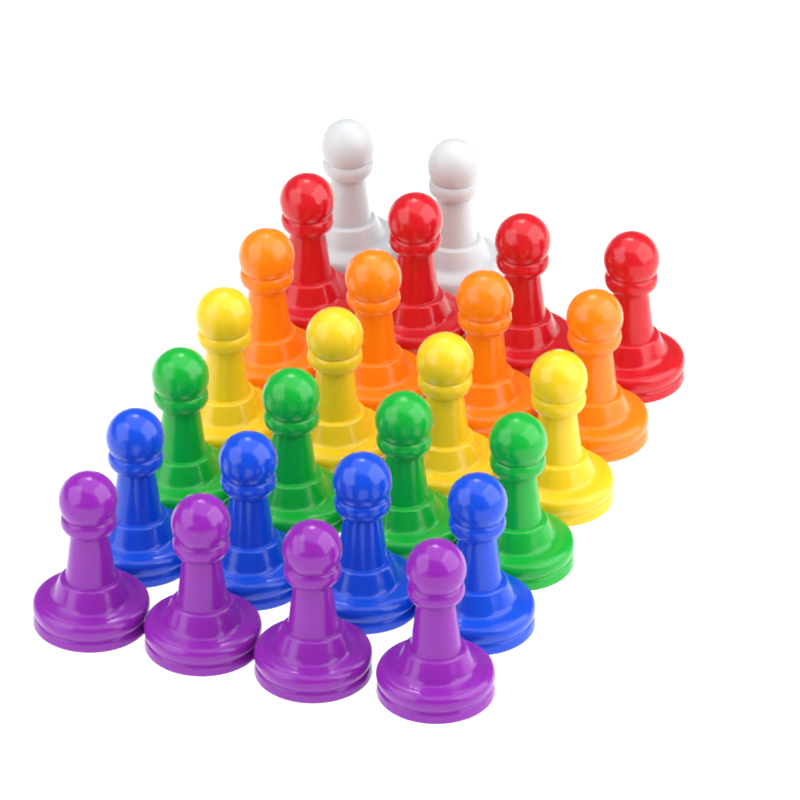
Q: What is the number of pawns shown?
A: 26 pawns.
